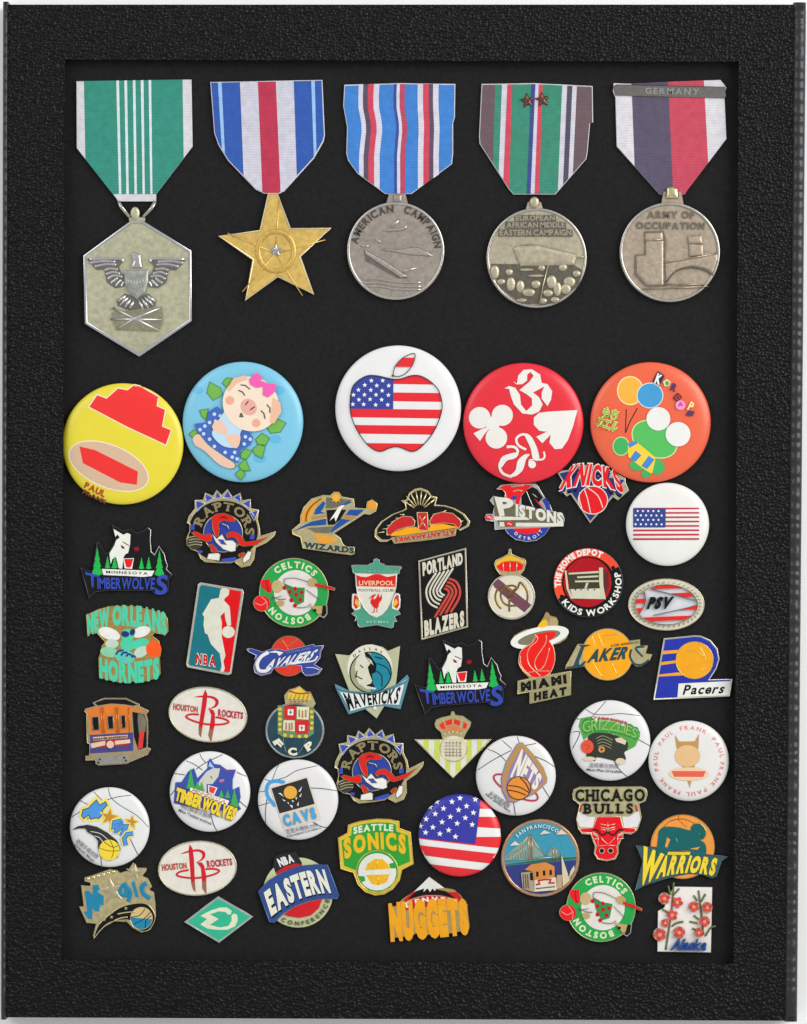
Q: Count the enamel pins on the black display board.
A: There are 36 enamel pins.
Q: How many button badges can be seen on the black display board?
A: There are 13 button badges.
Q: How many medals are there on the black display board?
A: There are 5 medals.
